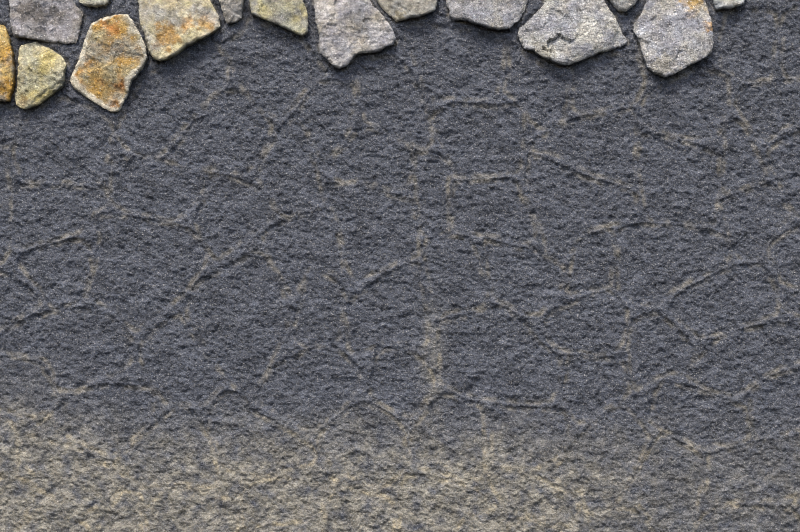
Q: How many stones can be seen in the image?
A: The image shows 15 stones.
